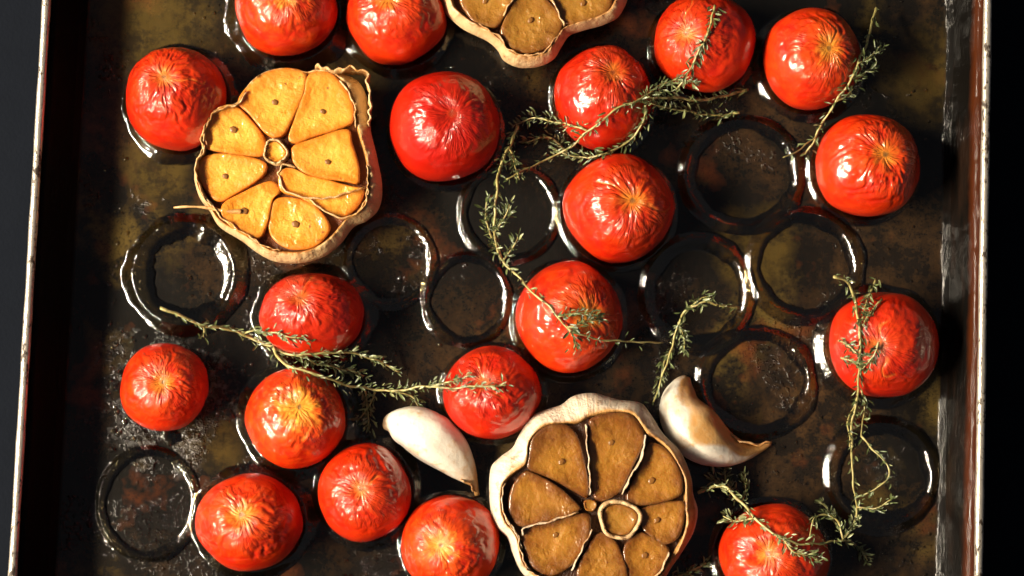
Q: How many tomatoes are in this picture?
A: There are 19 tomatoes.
